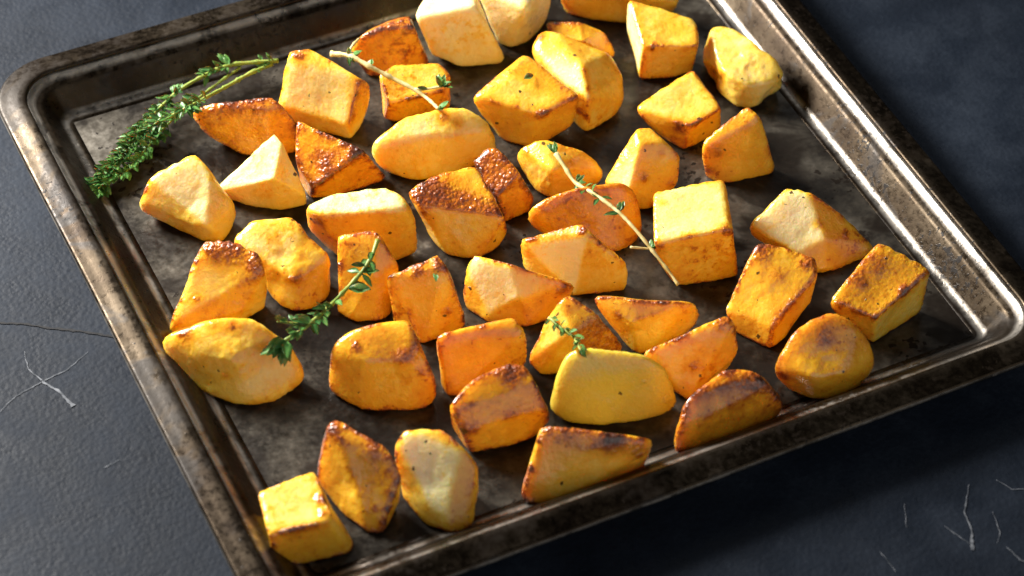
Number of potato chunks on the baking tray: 48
